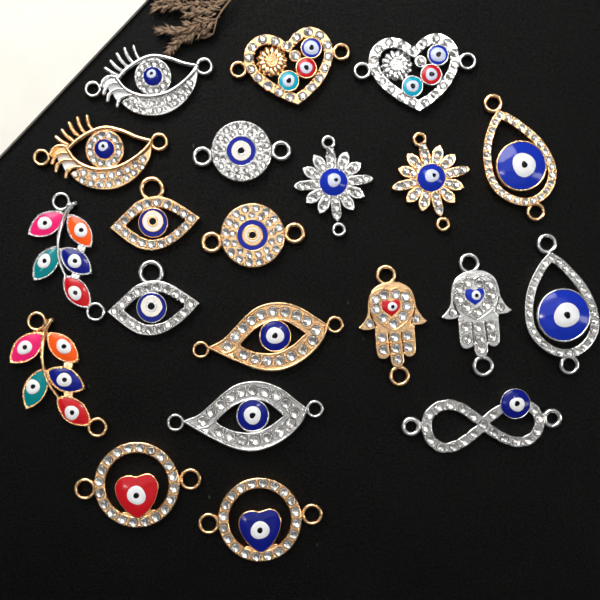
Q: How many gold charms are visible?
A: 11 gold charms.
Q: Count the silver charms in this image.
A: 10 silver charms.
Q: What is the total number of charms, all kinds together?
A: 21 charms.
